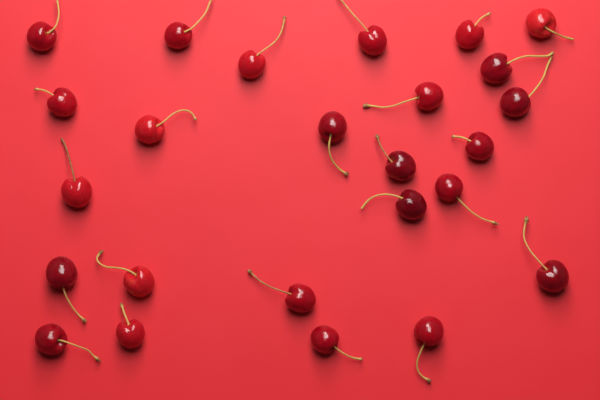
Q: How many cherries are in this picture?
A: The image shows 25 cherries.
